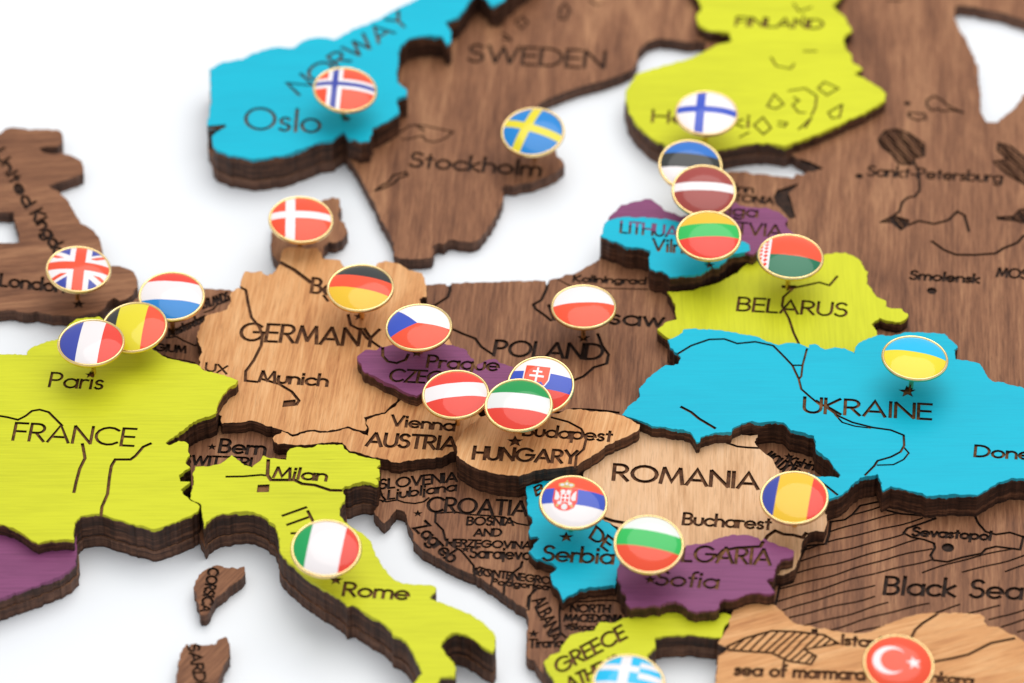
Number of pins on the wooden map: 25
